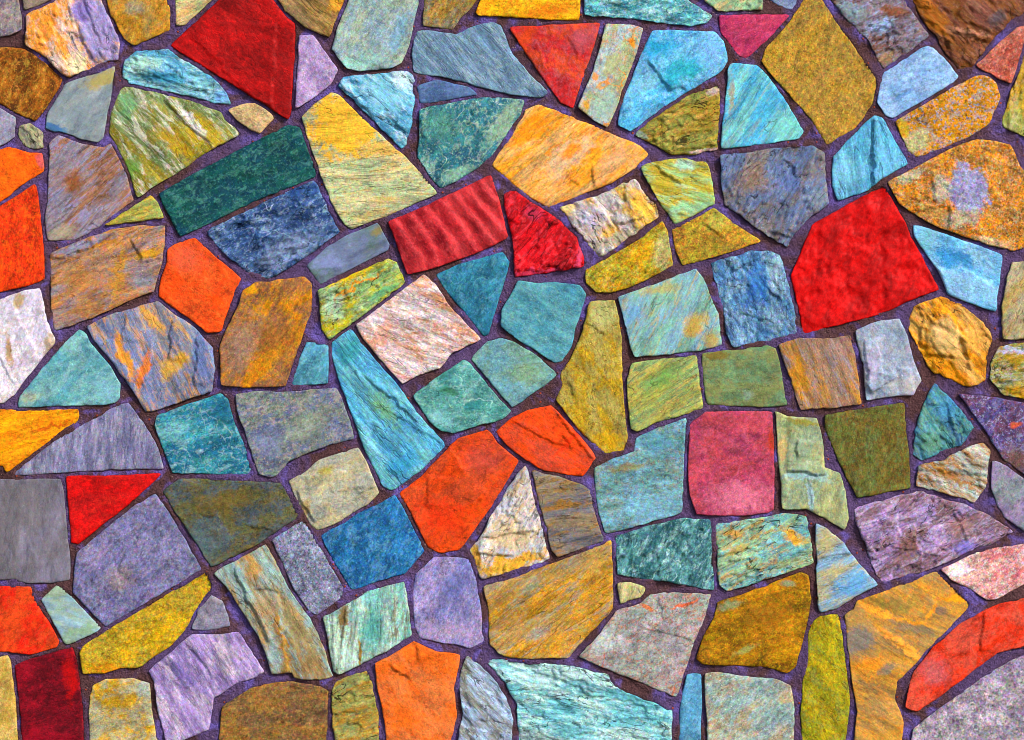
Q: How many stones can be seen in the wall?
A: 136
